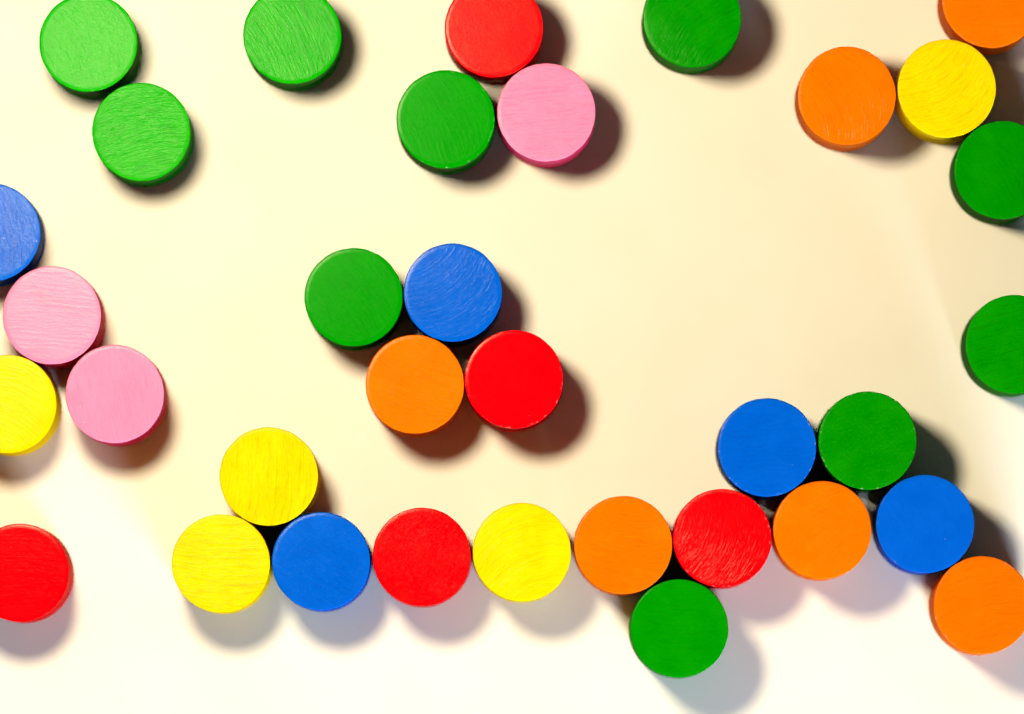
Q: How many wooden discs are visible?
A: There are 34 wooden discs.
